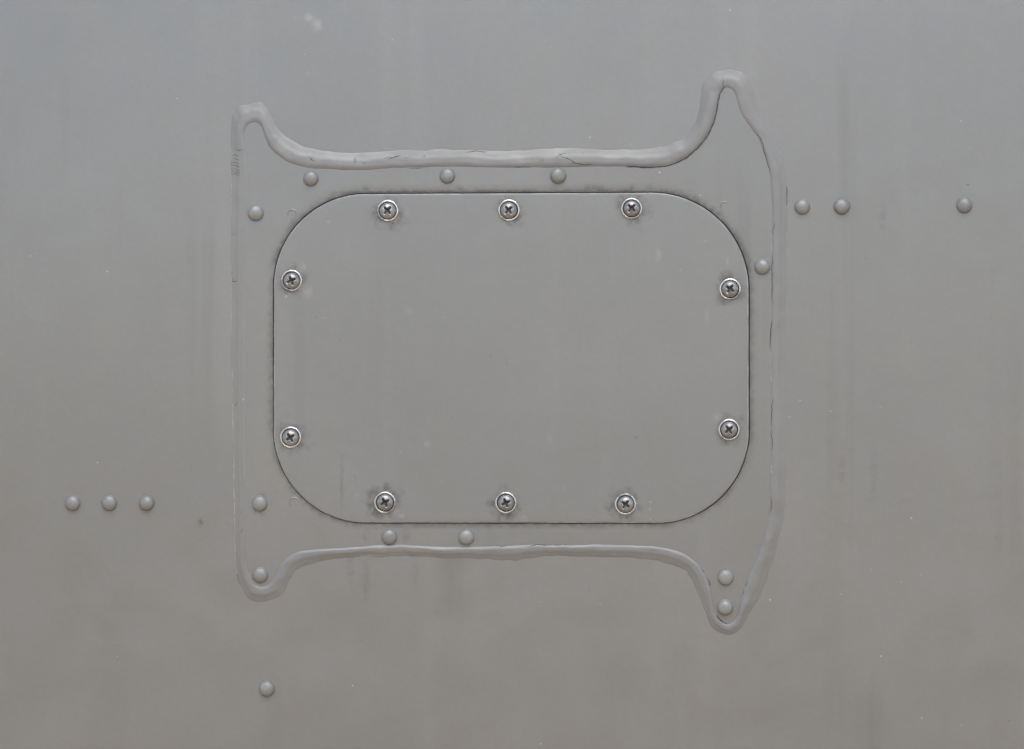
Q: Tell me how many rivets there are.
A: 18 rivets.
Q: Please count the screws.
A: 10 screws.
